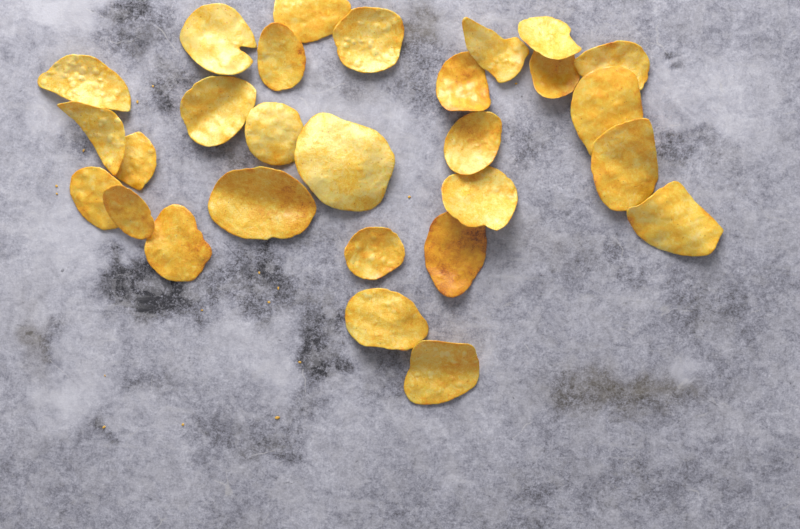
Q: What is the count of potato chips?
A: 28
